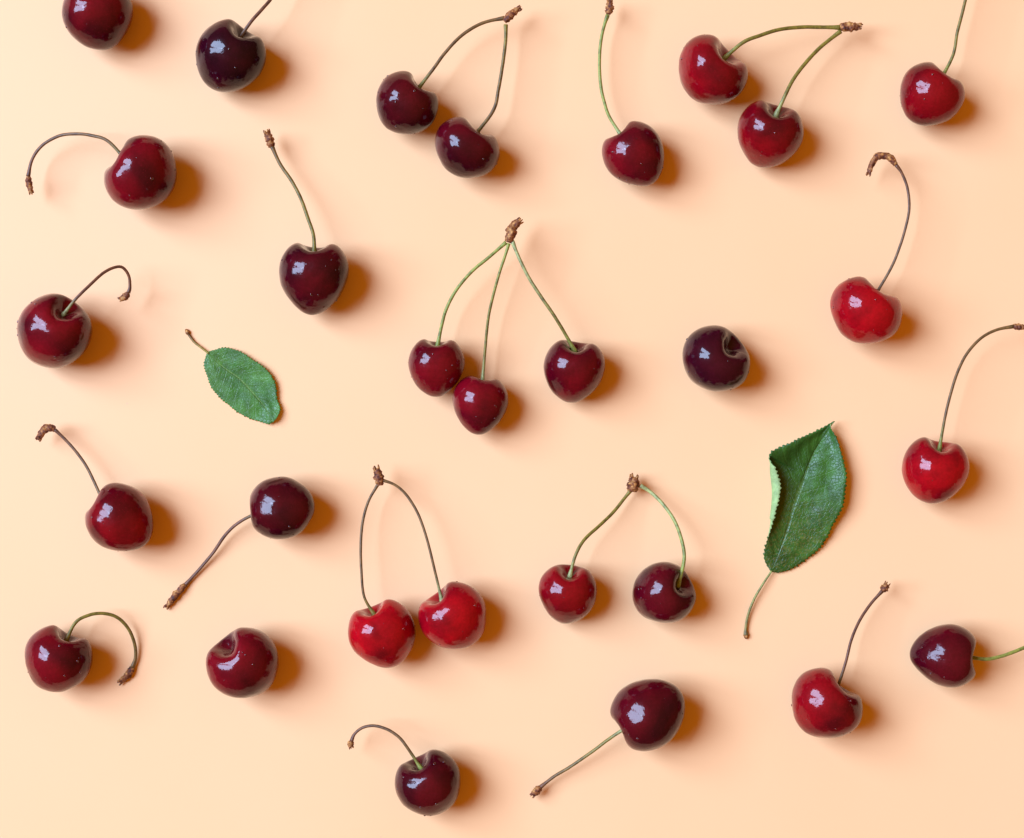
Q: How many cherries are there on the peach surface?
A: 29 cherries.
